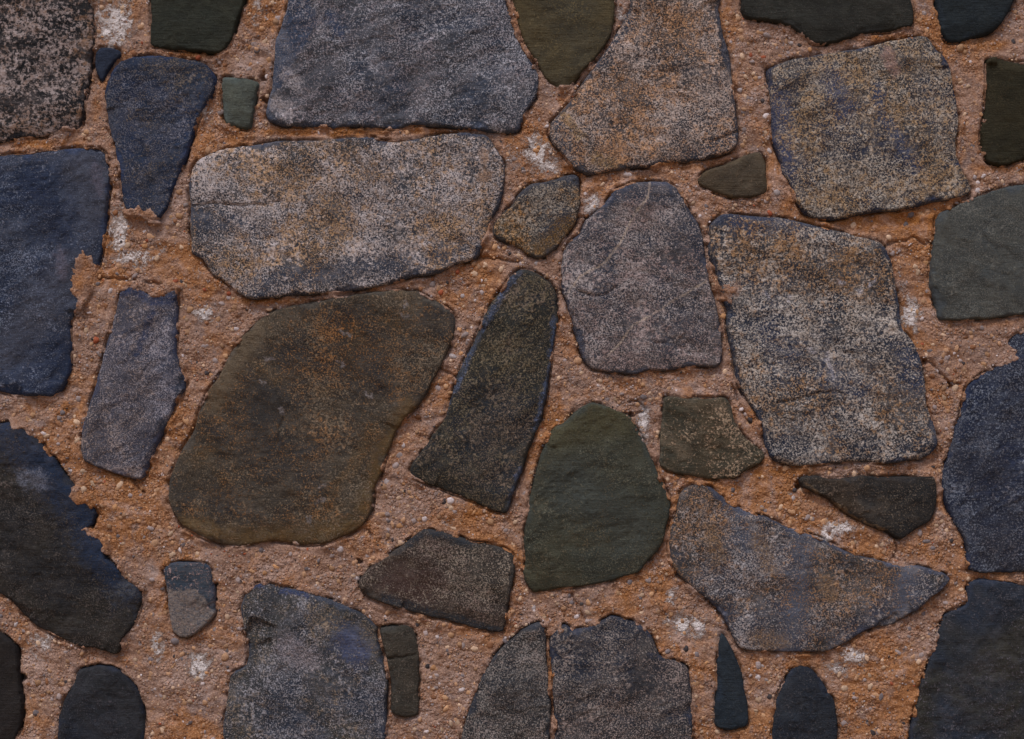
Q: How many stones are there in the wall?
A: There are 39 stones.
